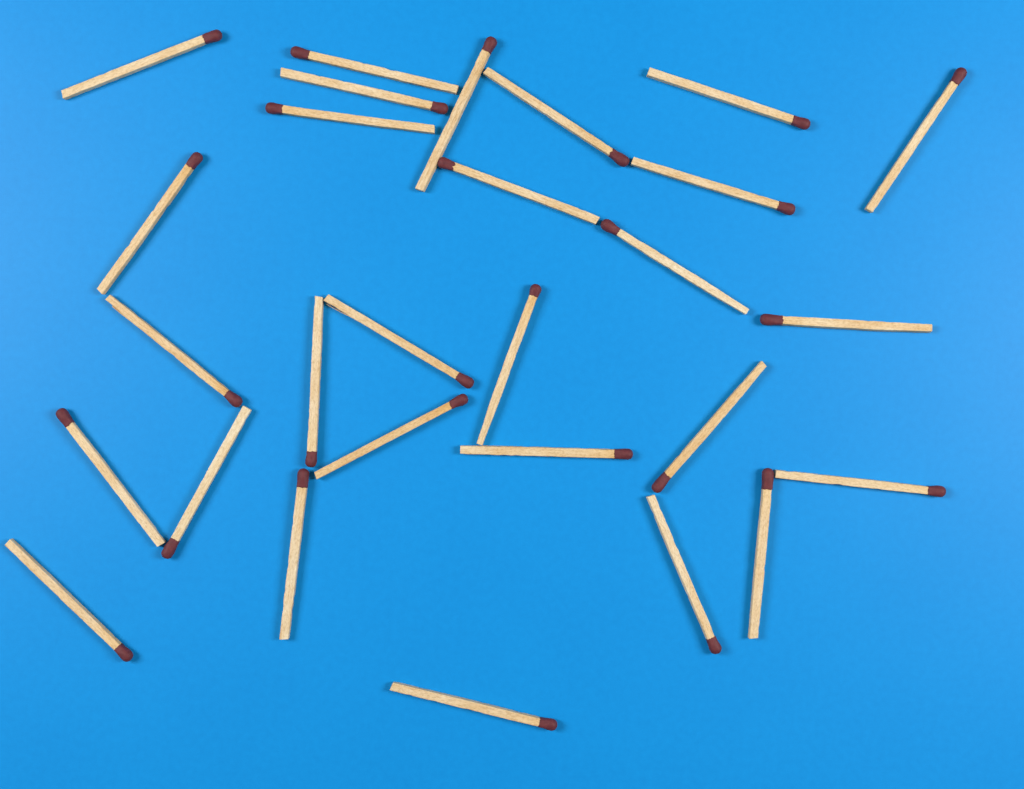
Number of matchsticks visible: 28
